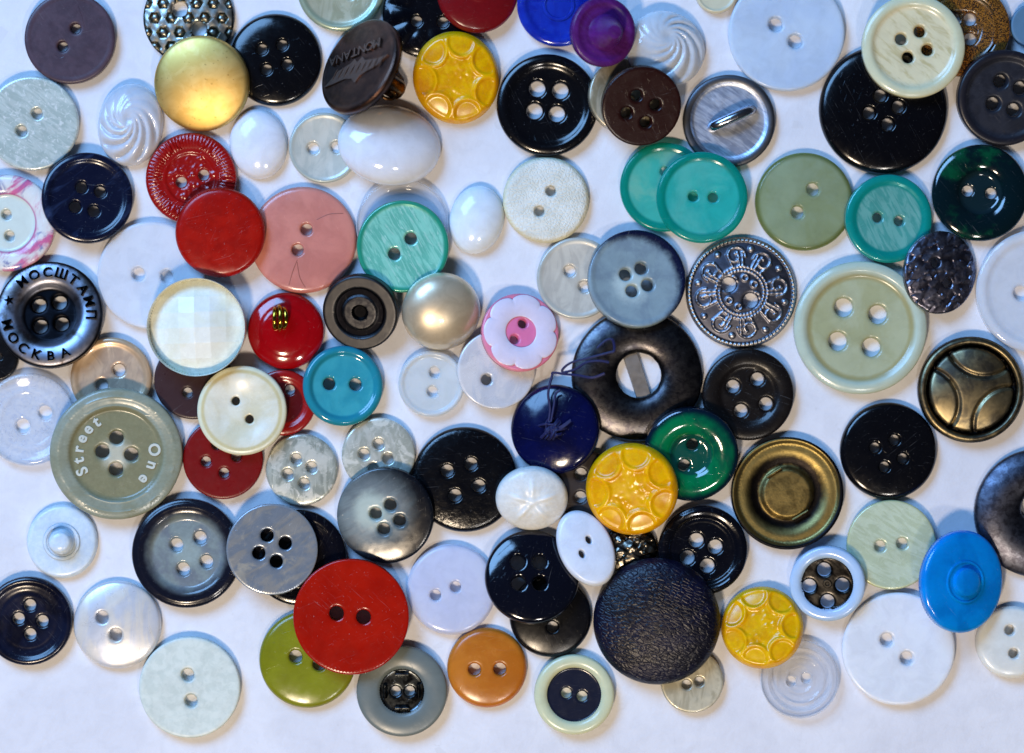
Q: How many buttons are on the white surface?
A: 108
